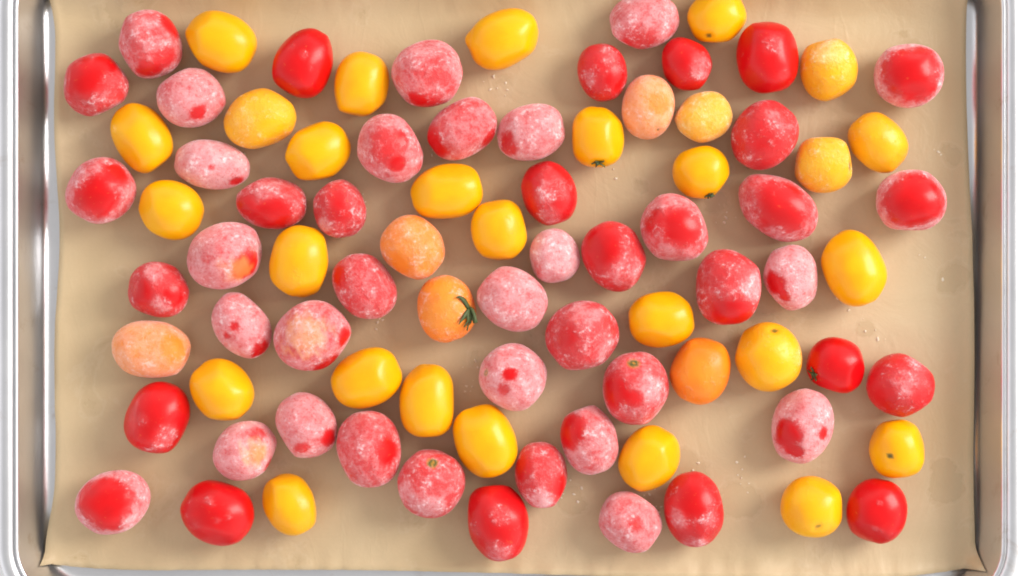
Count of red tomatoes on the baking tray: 51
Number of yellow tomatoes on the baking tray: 28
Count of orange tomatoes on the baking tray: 5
